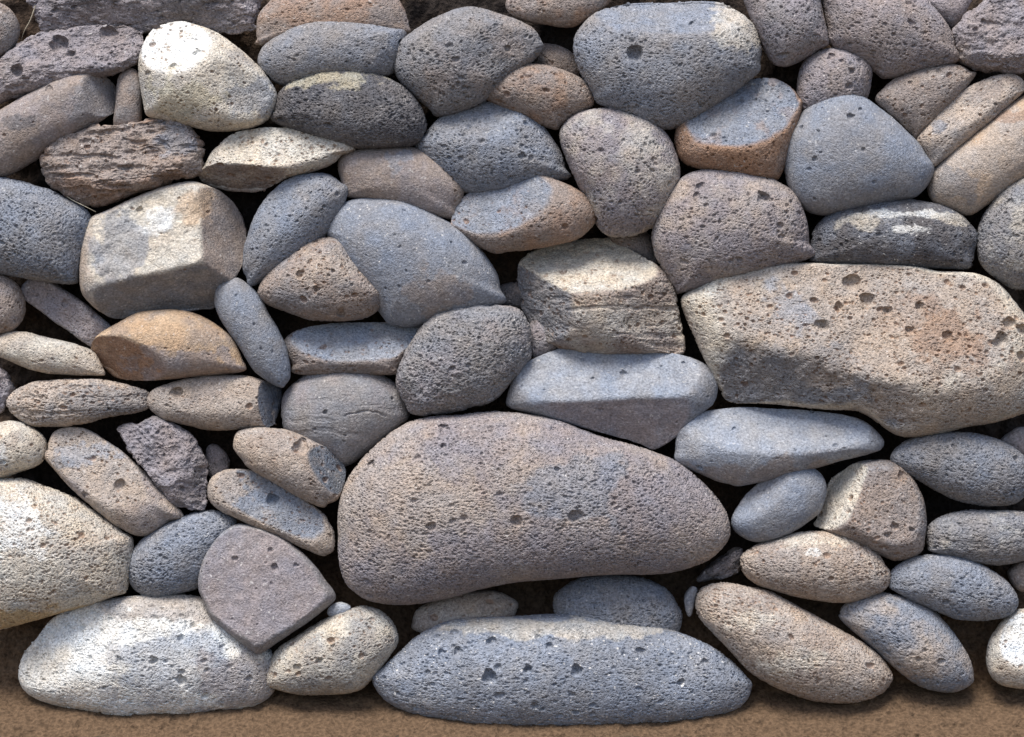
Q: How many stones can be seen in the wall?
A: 85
